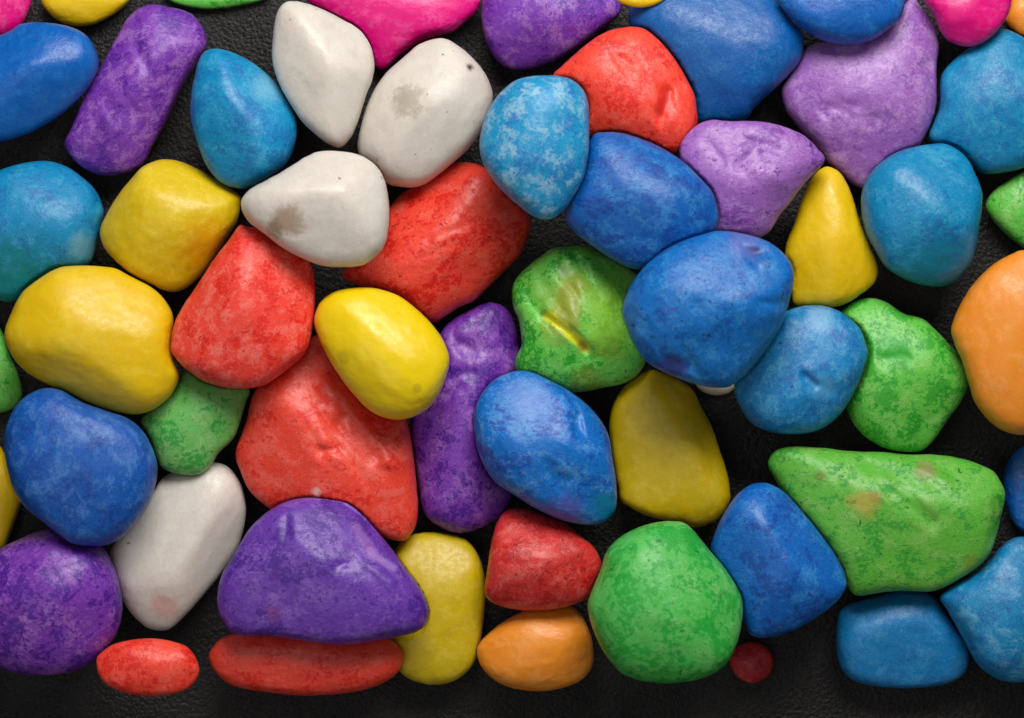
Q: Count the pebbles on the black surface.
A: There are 60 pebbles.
